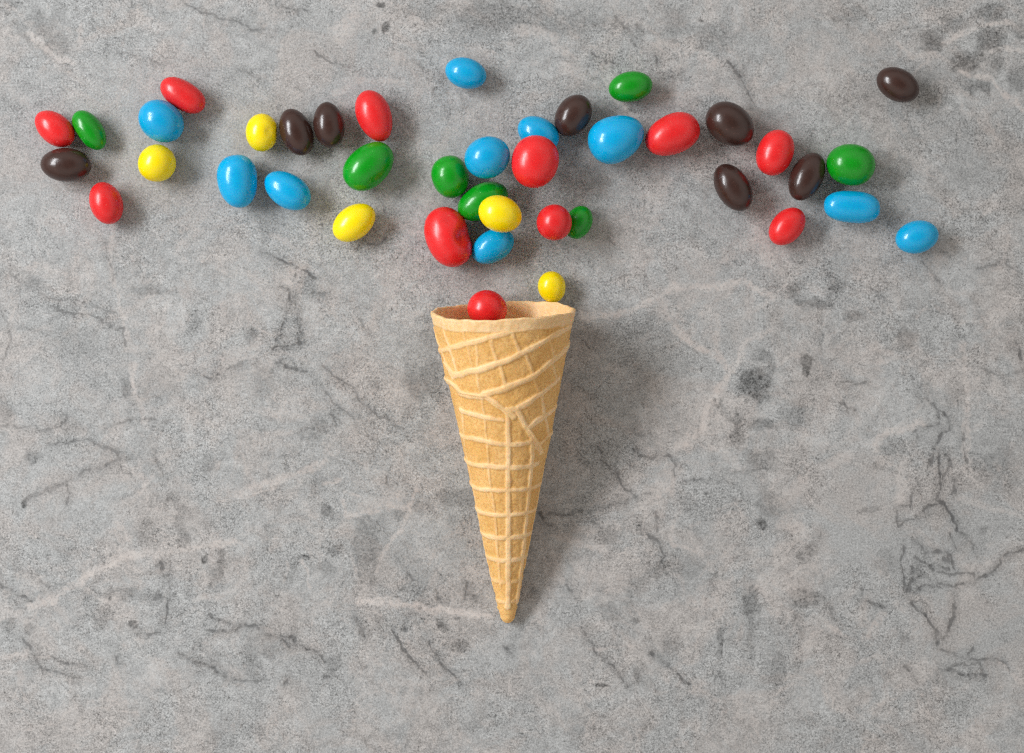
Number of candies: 41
